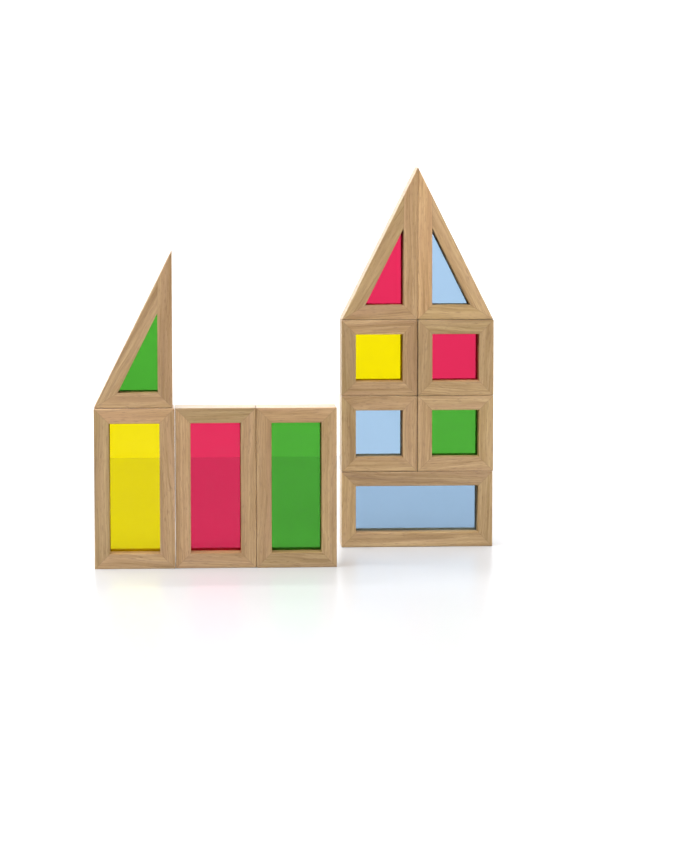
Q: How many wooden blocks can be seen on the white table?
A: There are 11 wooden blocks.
